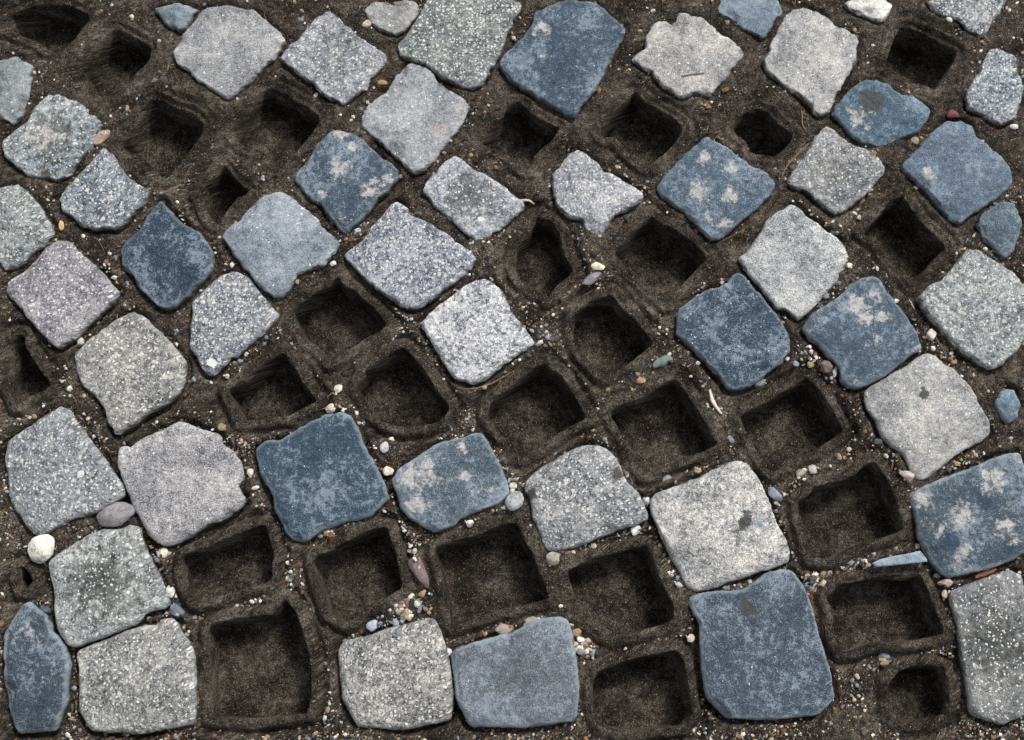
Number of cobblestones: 52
